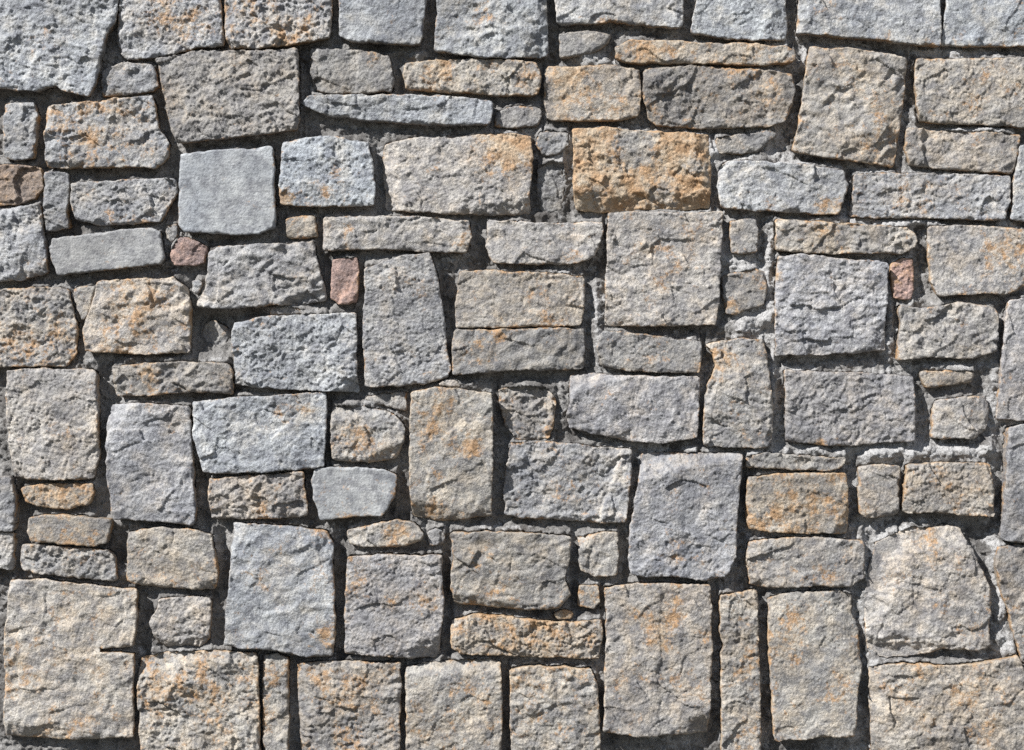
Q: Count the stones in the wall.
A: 118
